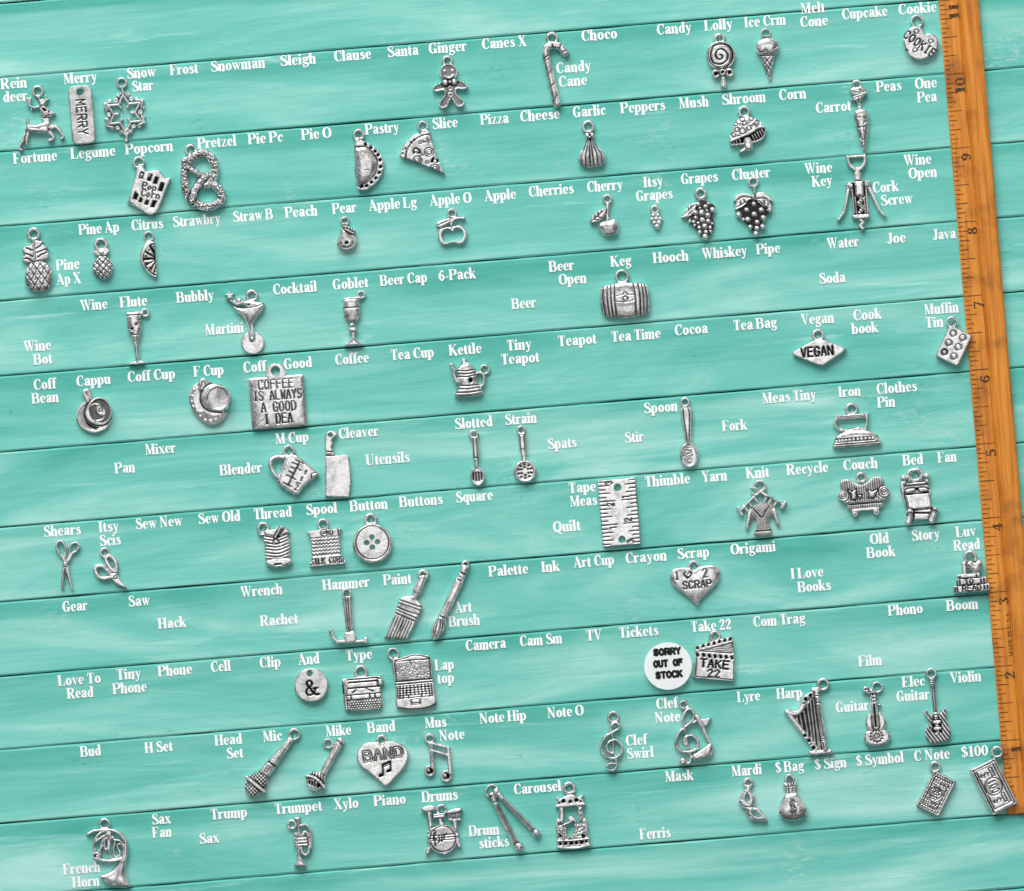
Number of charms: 77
